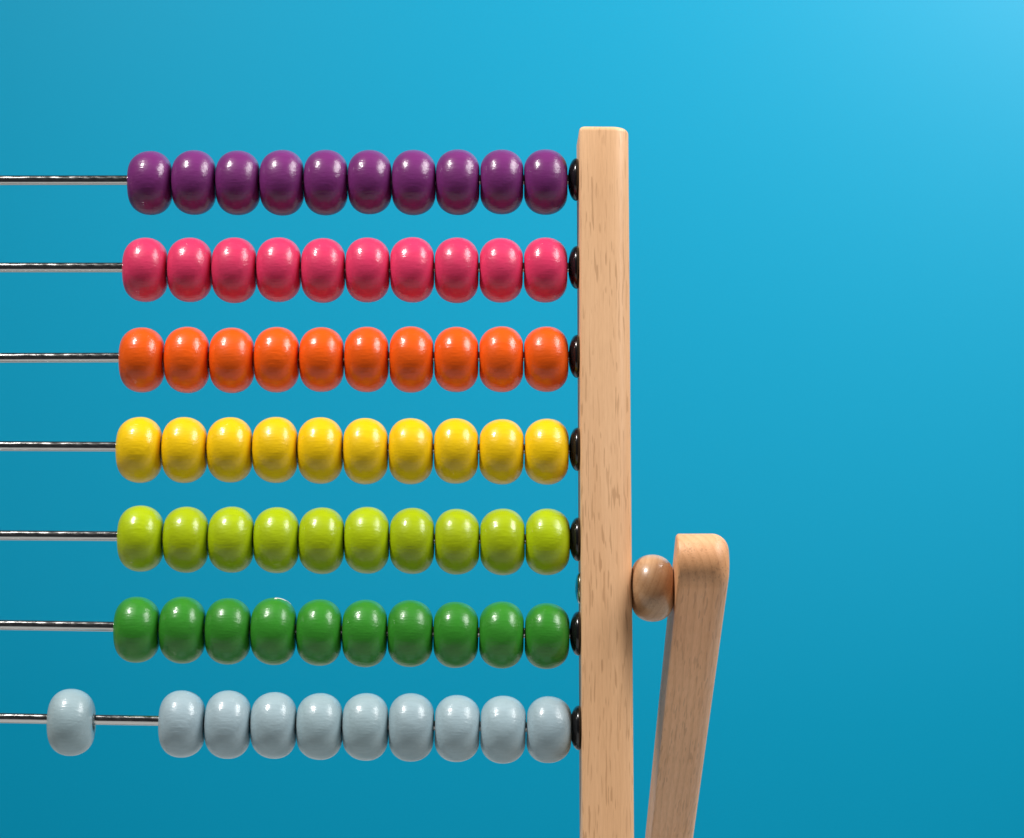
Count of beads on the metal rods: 70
